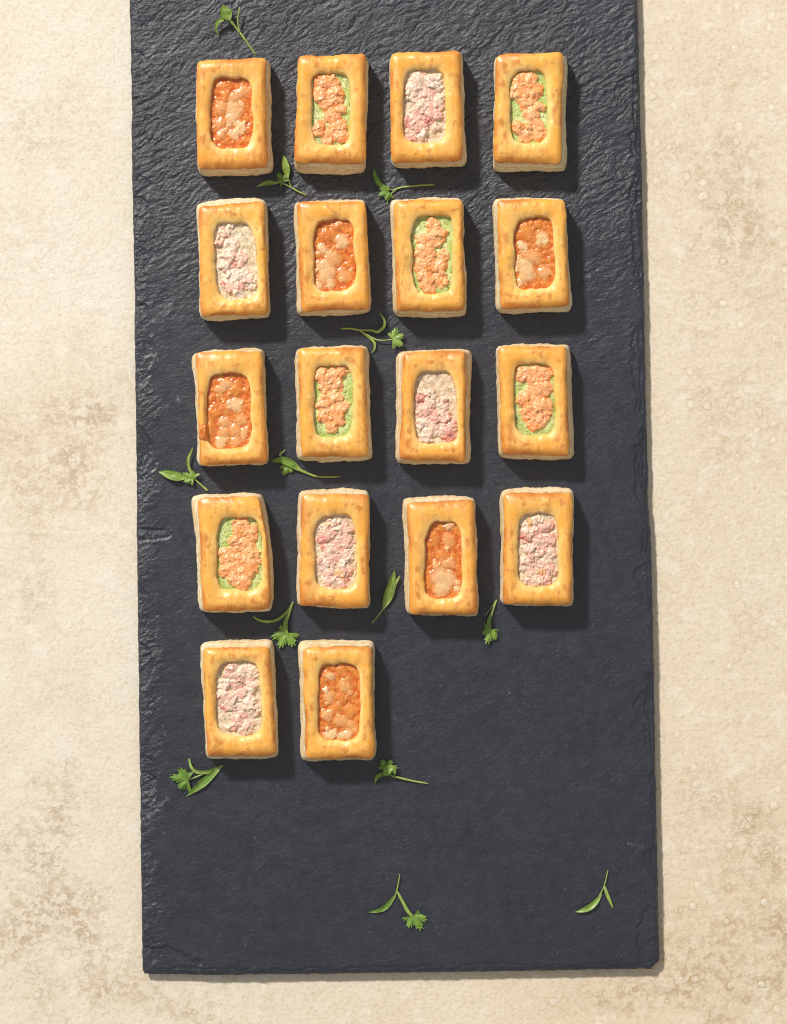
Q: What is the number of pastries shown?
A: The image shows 18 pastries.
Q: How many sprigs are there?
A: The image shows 13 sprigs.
